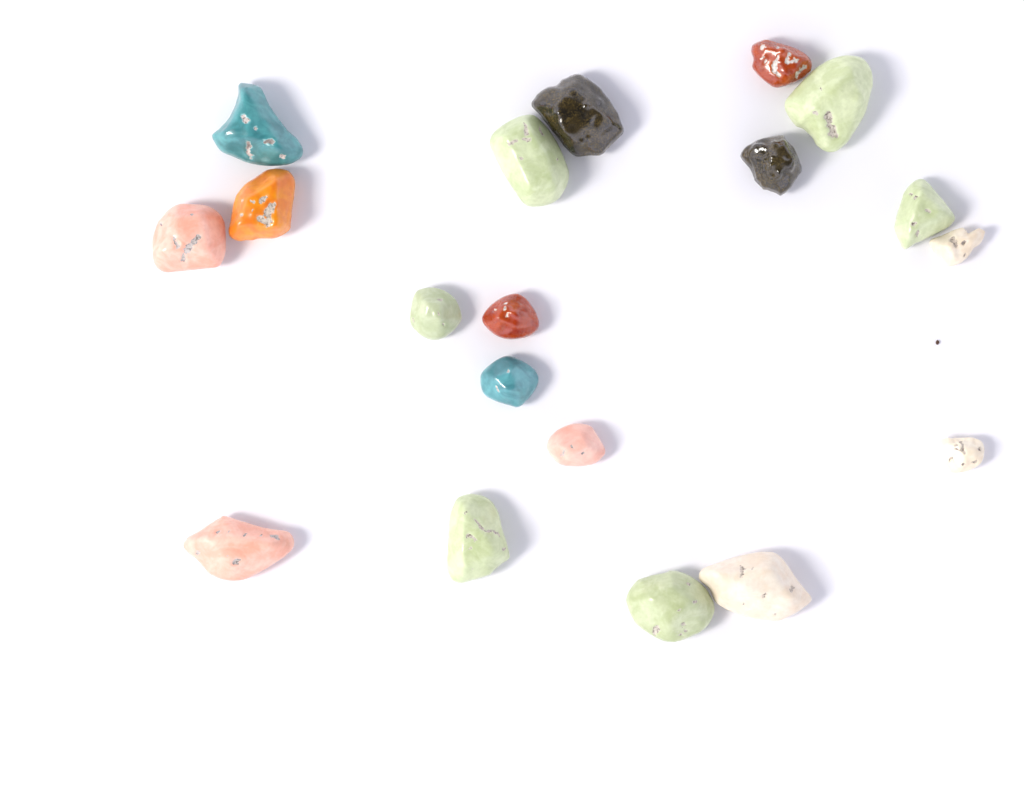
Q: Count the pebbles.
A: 19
